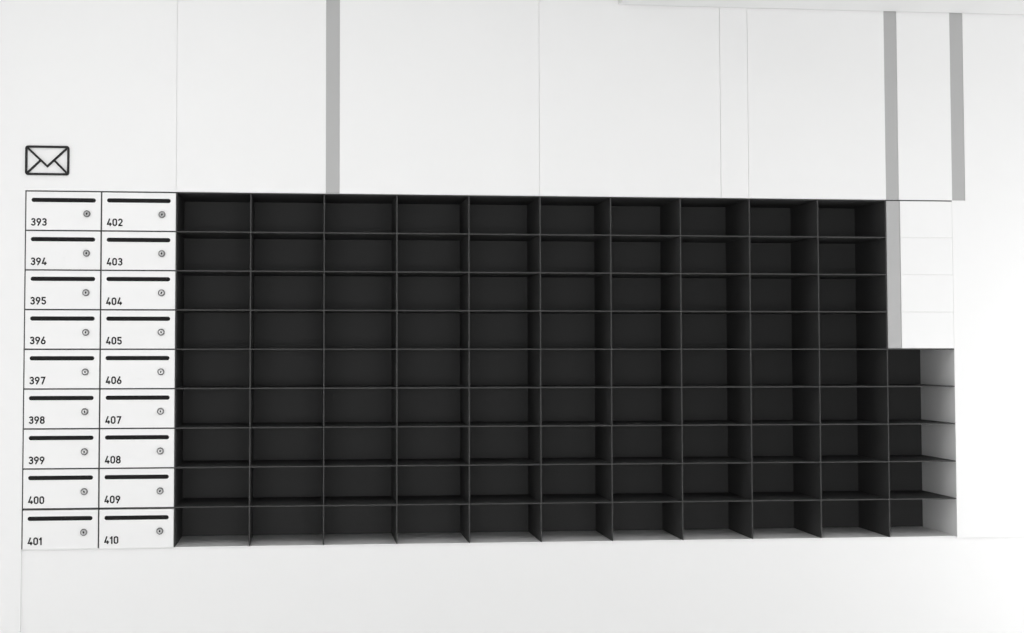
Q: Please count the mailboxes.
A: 18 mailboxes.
